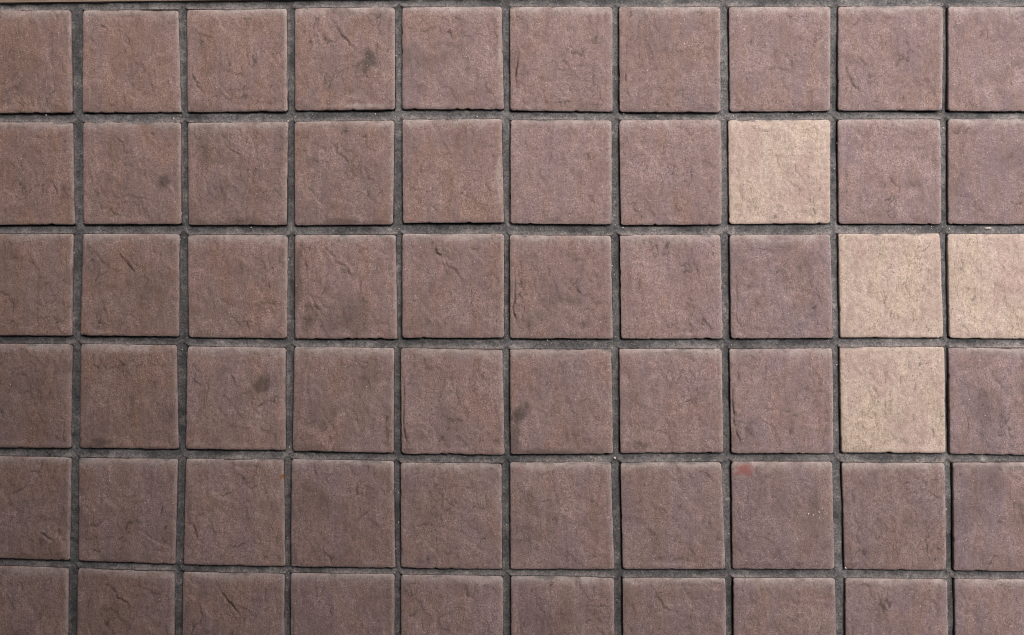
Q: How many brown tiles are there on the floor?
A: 56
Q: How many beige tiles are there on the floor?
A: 4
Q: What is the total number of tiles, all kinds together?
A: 60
